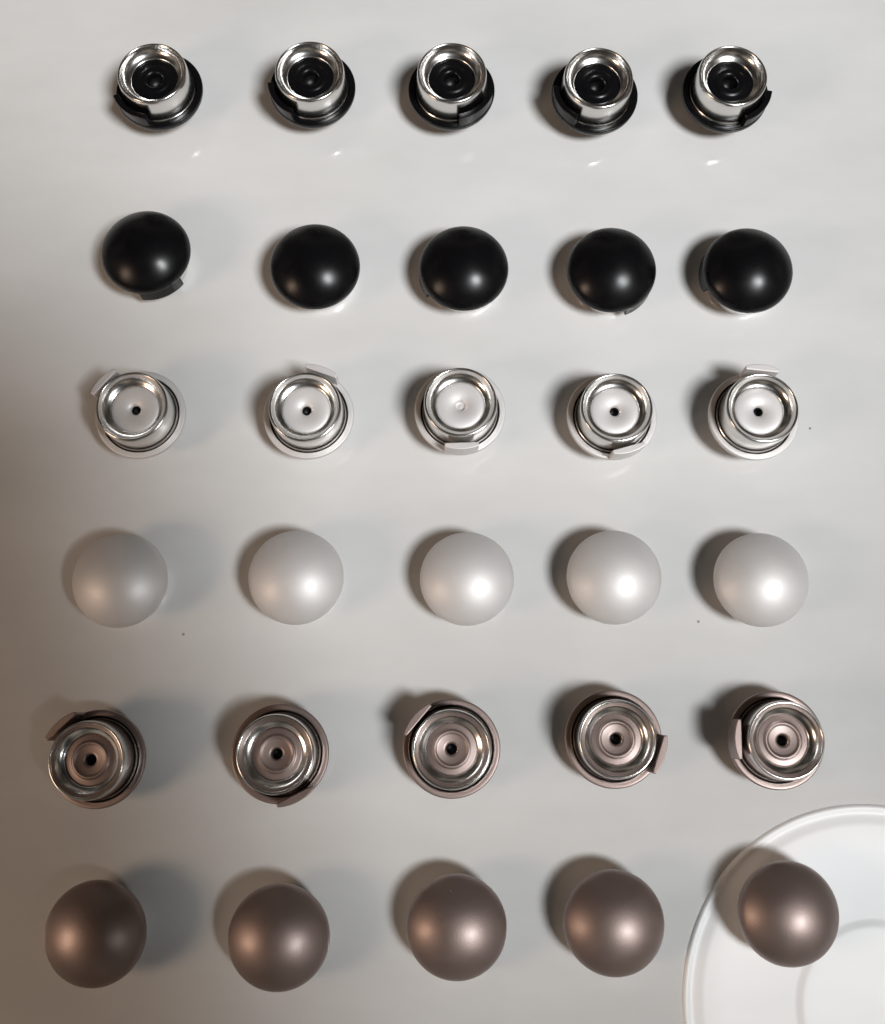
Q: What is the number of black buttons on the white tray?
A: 10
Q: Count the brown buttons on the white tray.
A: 10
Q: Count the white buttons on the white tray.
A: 10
